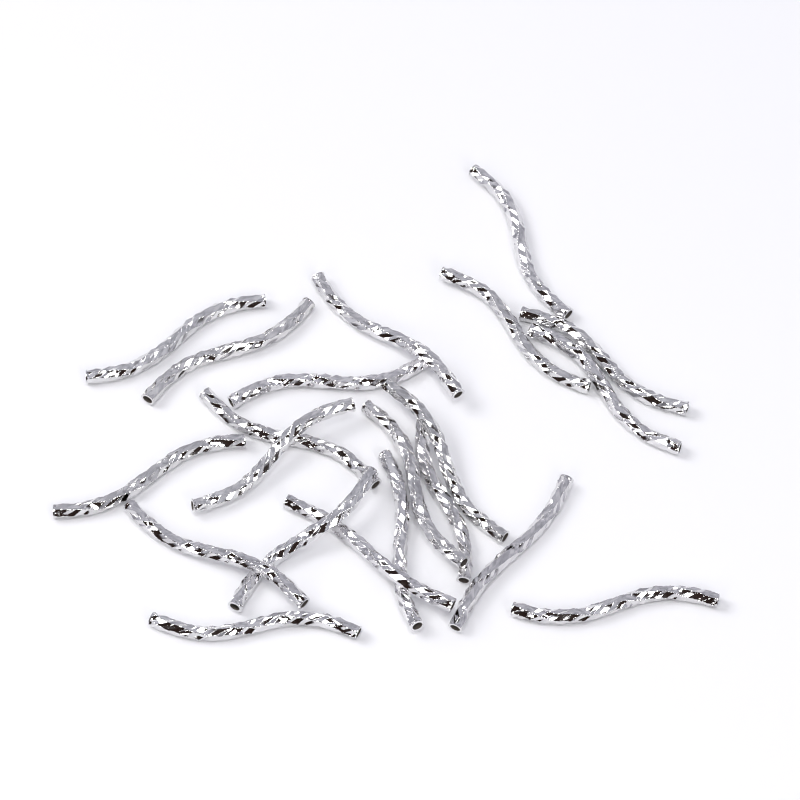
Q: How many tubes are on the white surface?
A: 21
